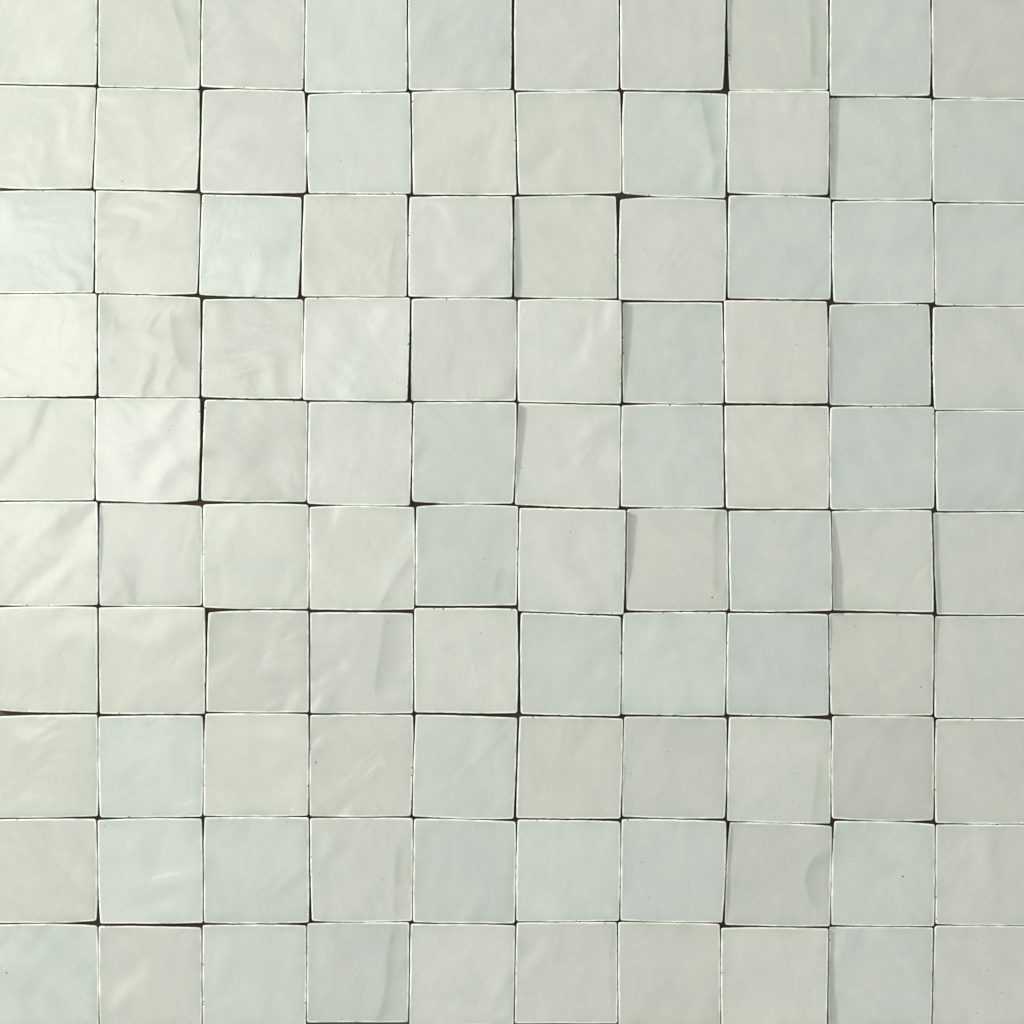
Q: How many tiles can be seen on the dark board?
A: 100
